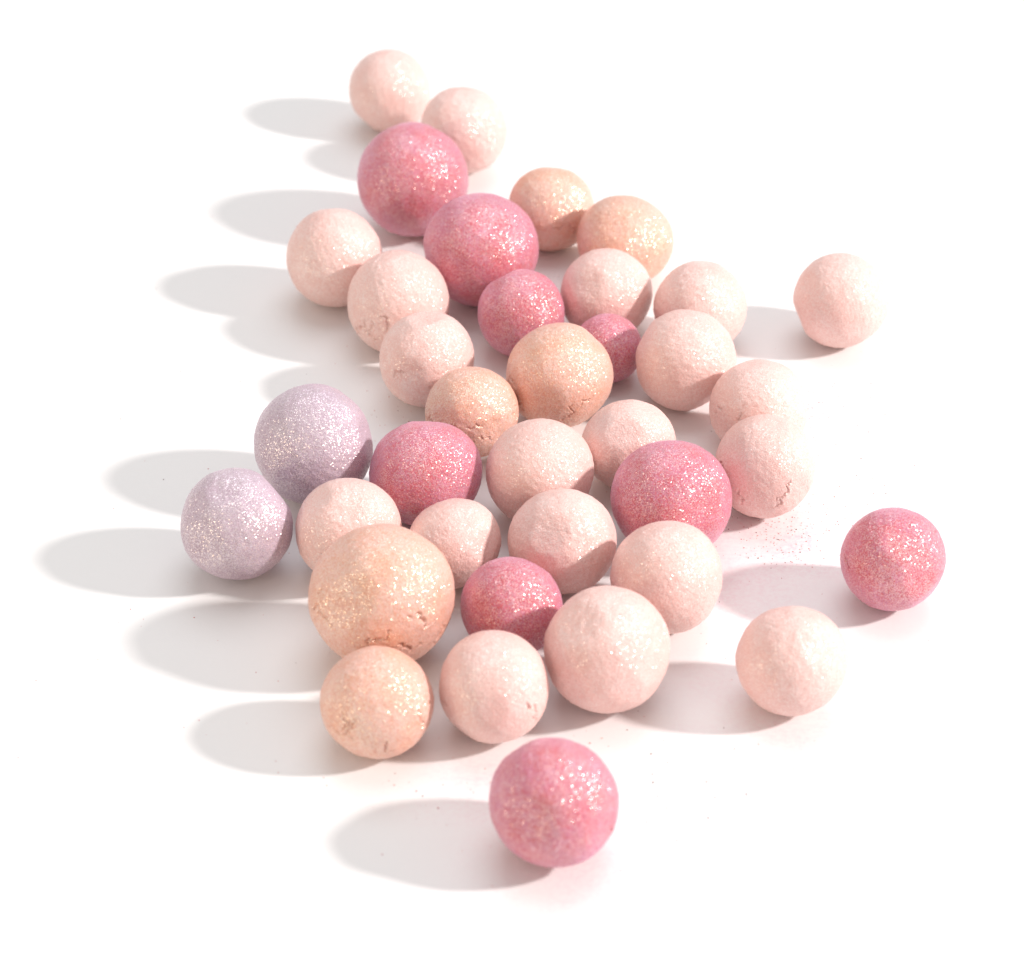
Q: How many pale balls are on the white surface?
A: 20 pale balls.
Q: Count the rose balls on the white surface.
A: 9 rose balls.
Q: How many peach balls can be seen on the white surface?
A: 6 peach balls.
